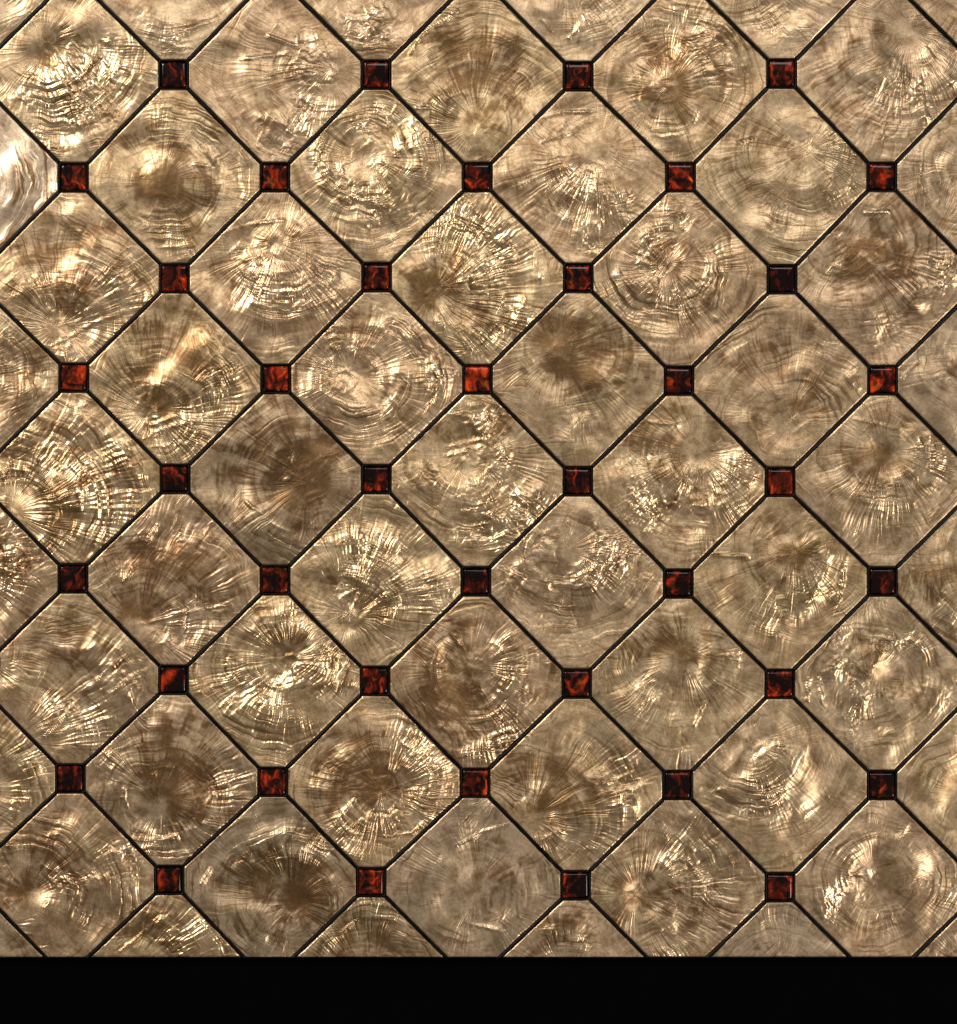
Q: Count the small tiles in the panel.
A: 40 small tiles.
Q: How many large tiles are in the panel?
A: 61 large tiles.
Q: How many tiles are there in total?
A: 101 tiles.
